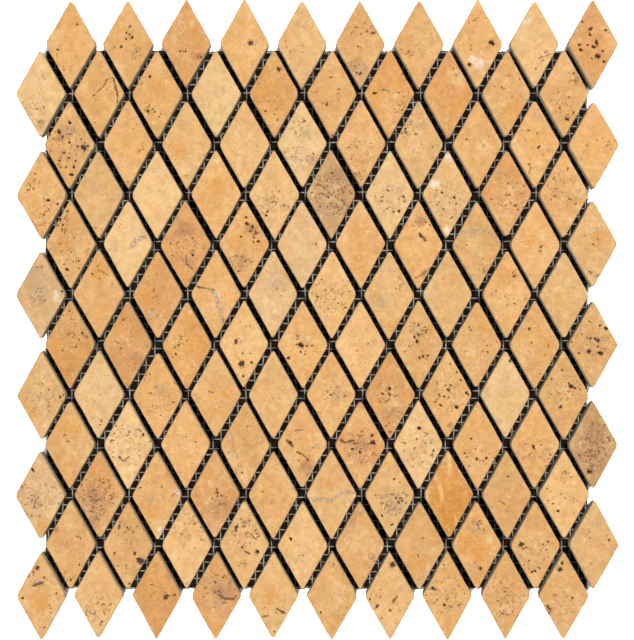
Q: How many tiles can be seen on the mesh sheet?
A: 120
